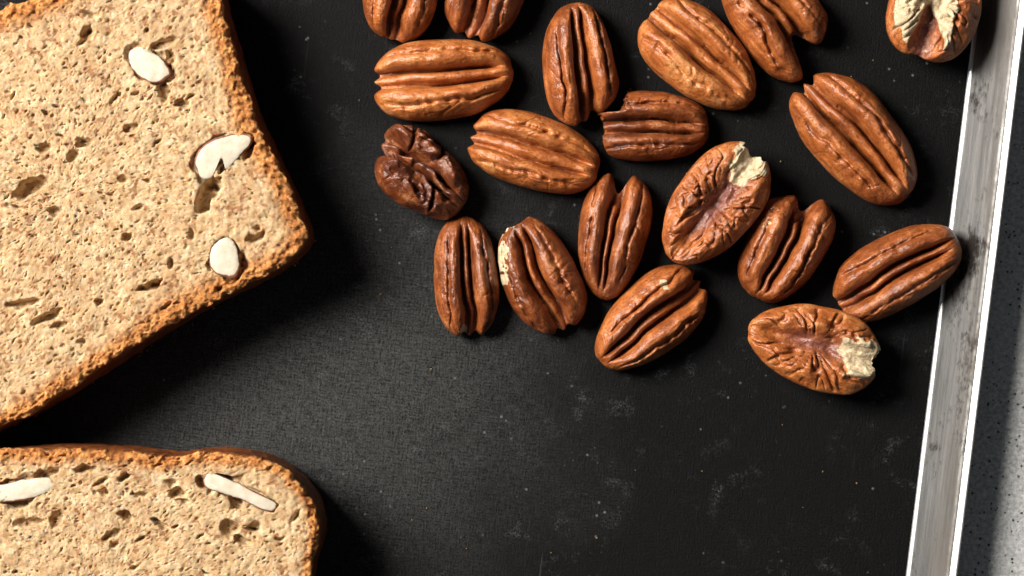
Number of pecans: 19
